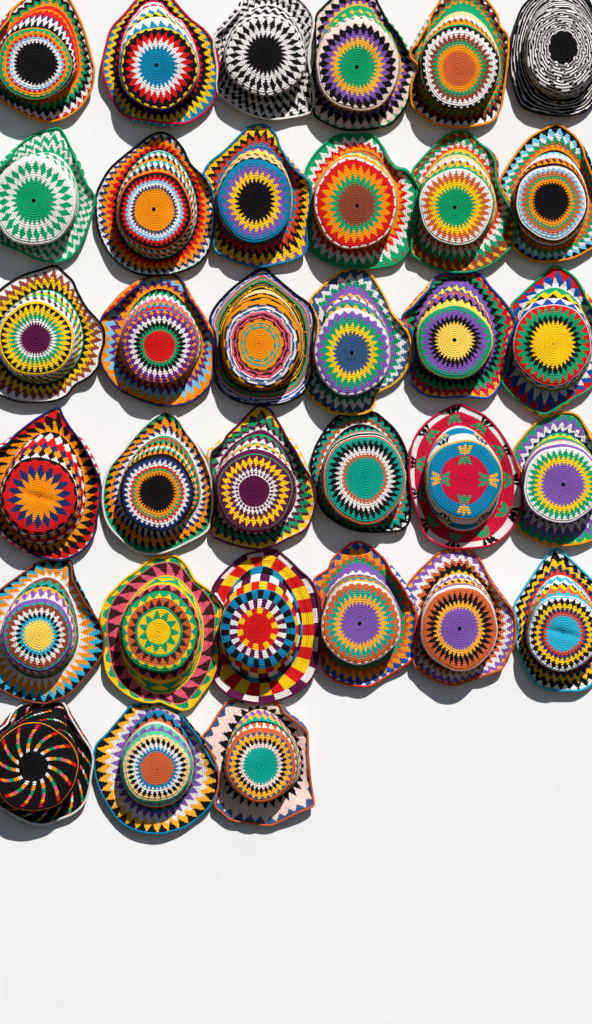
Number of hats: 33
